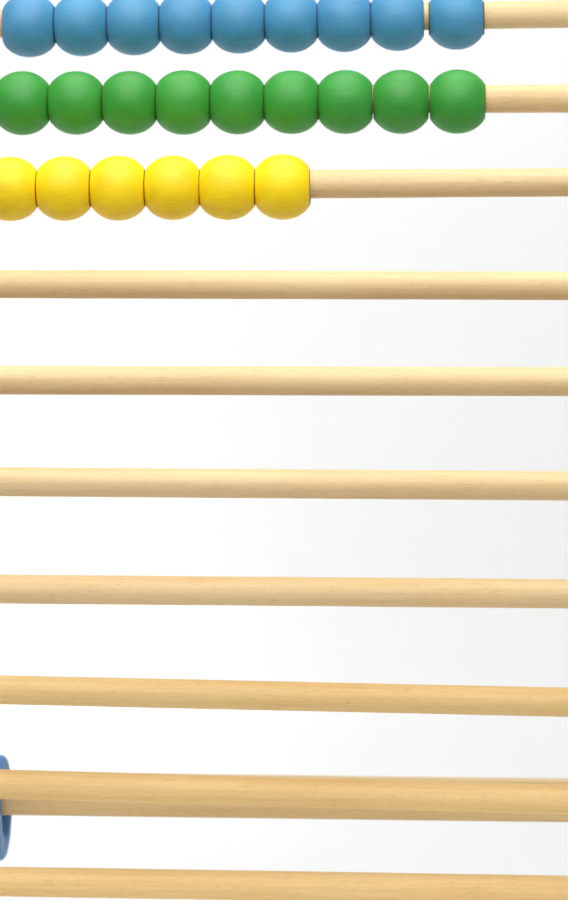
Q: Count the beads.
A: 24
